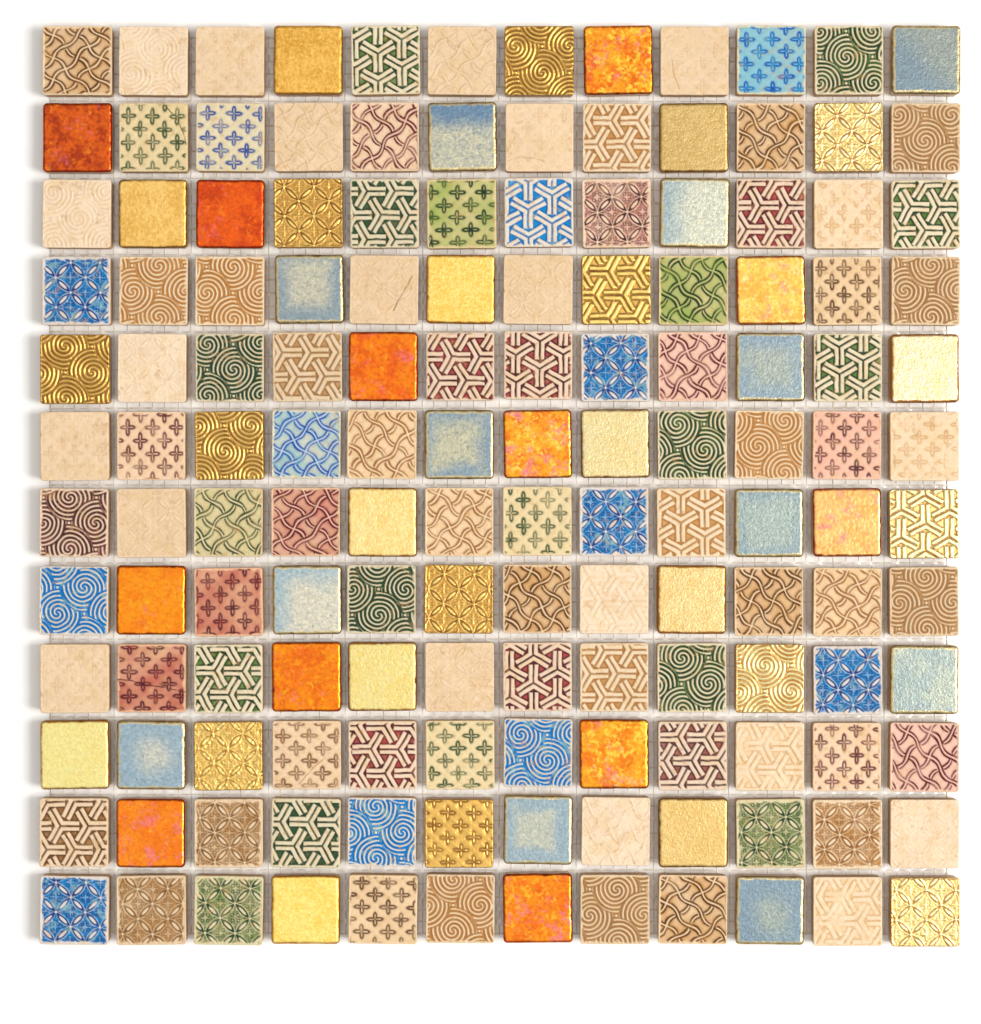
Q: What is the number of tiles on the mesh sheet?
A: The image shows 144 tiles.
